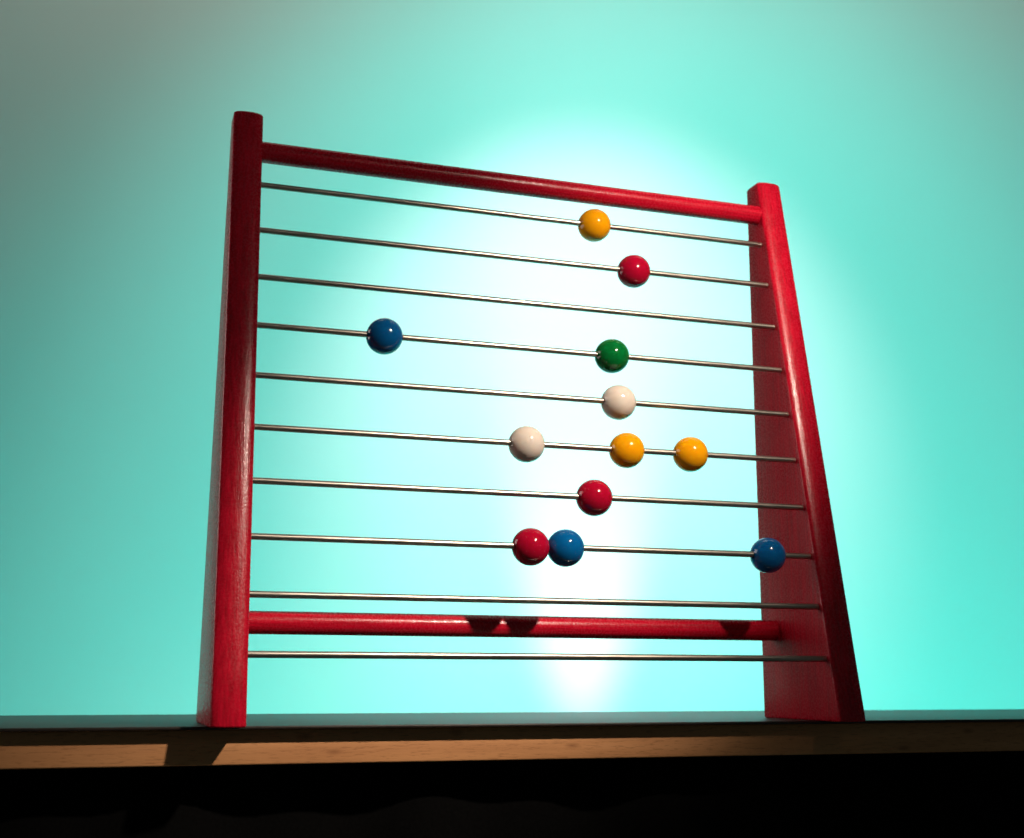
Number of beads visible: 12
